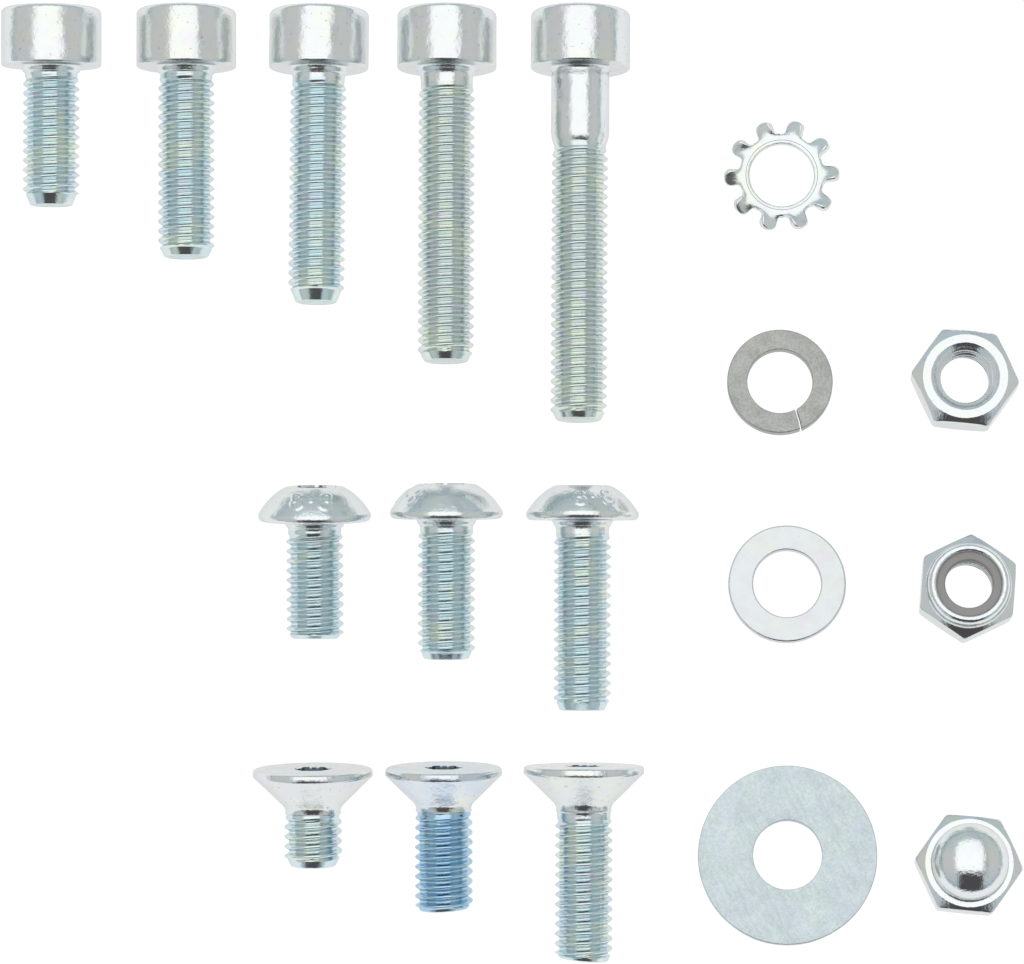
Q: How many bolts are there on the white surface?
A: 11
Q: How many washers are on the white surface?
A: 4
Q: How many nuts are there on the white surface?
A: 3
